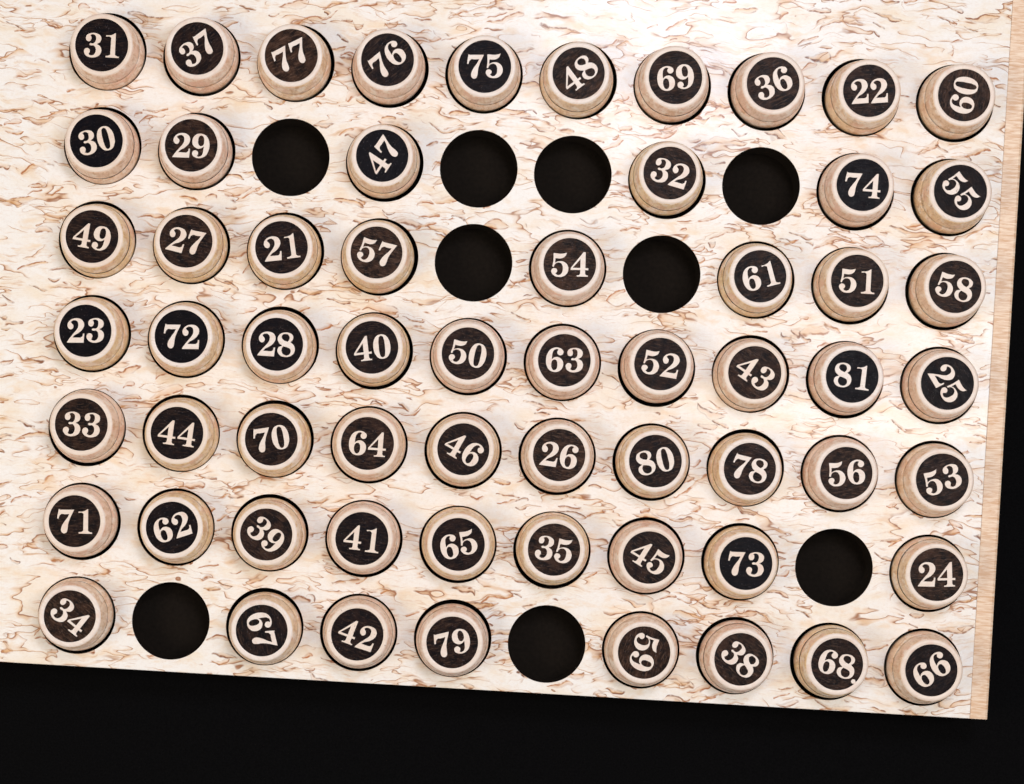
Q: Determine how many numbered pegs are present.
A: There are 61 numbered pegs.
